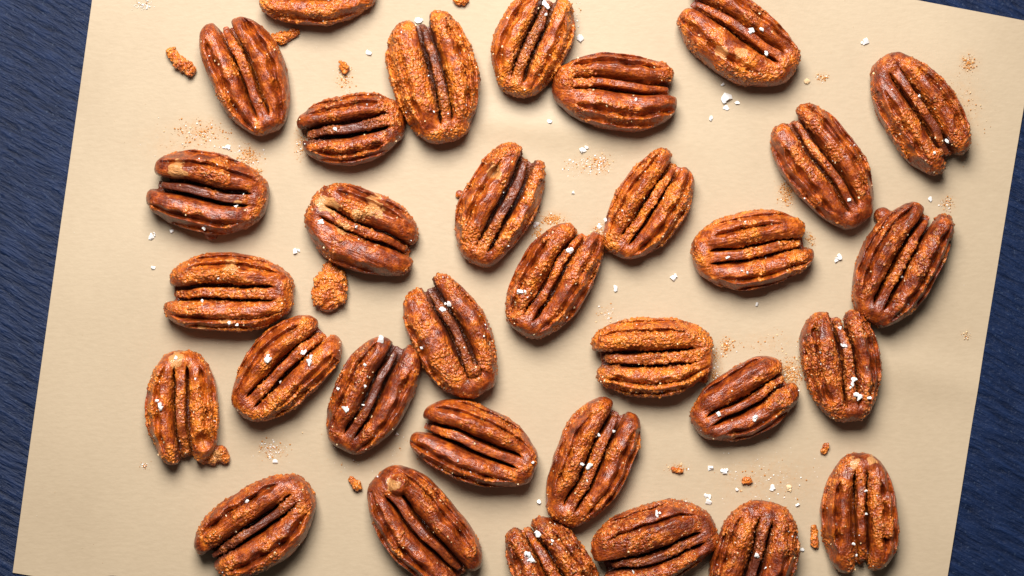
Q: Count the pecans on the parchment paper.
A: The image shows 32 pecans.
